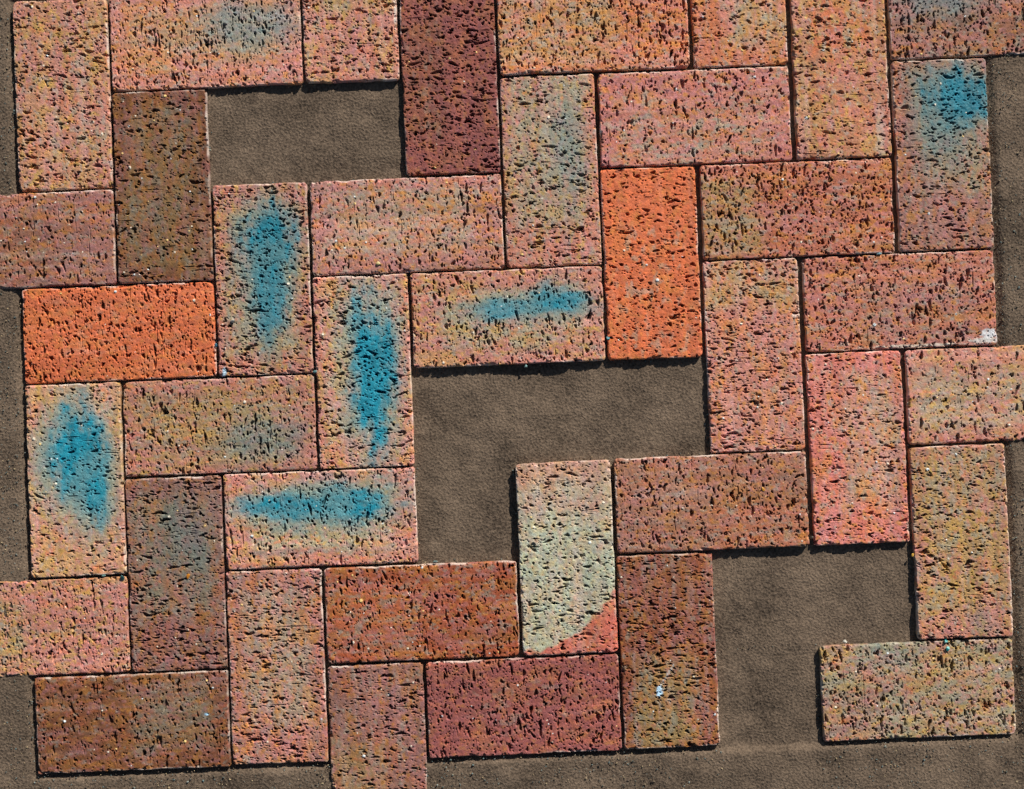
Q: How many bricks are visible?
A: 39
